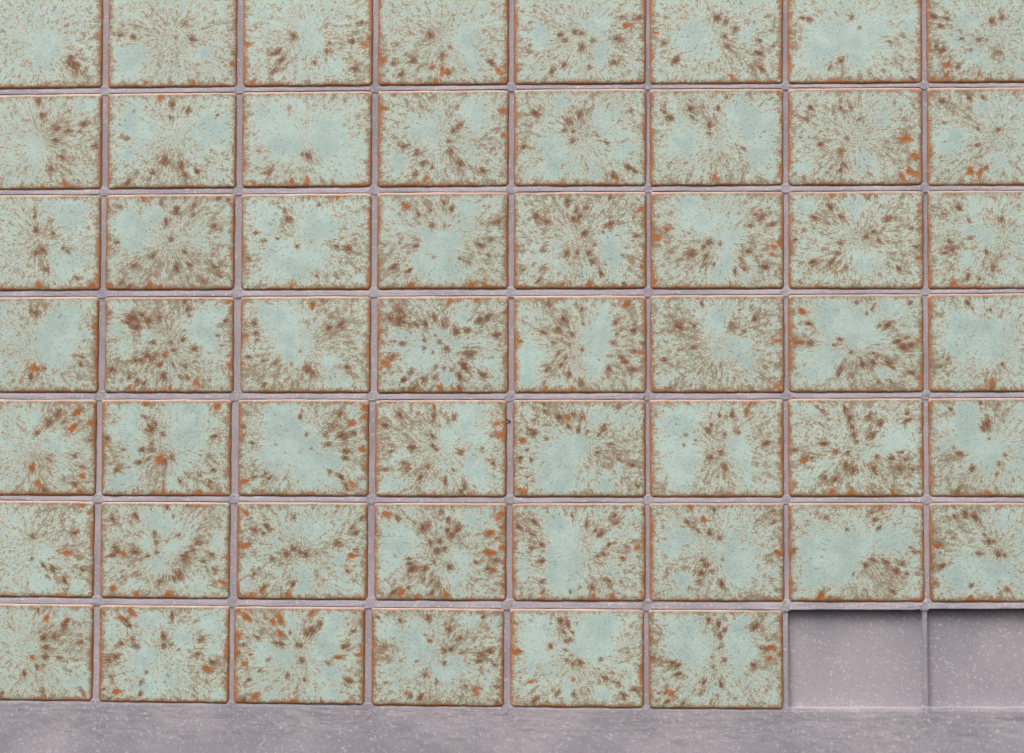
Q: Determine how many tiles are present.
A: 54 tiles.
